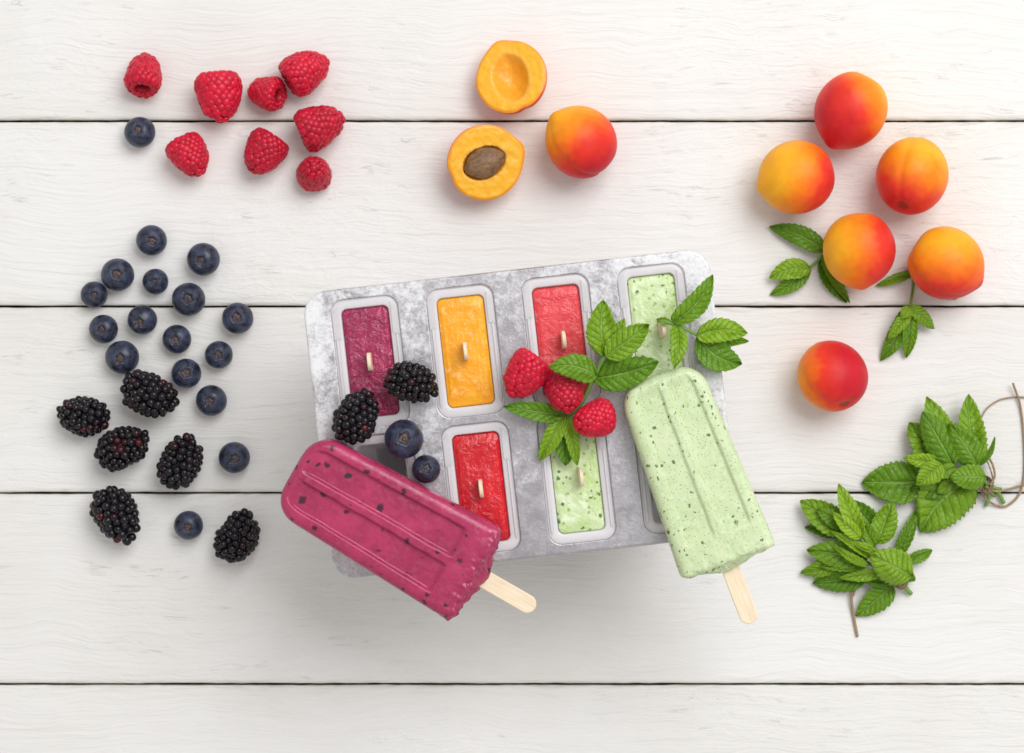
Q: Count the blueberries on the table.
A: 19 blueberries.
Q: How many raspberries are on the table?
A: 11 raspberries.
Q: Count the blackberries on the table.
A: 8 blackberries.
